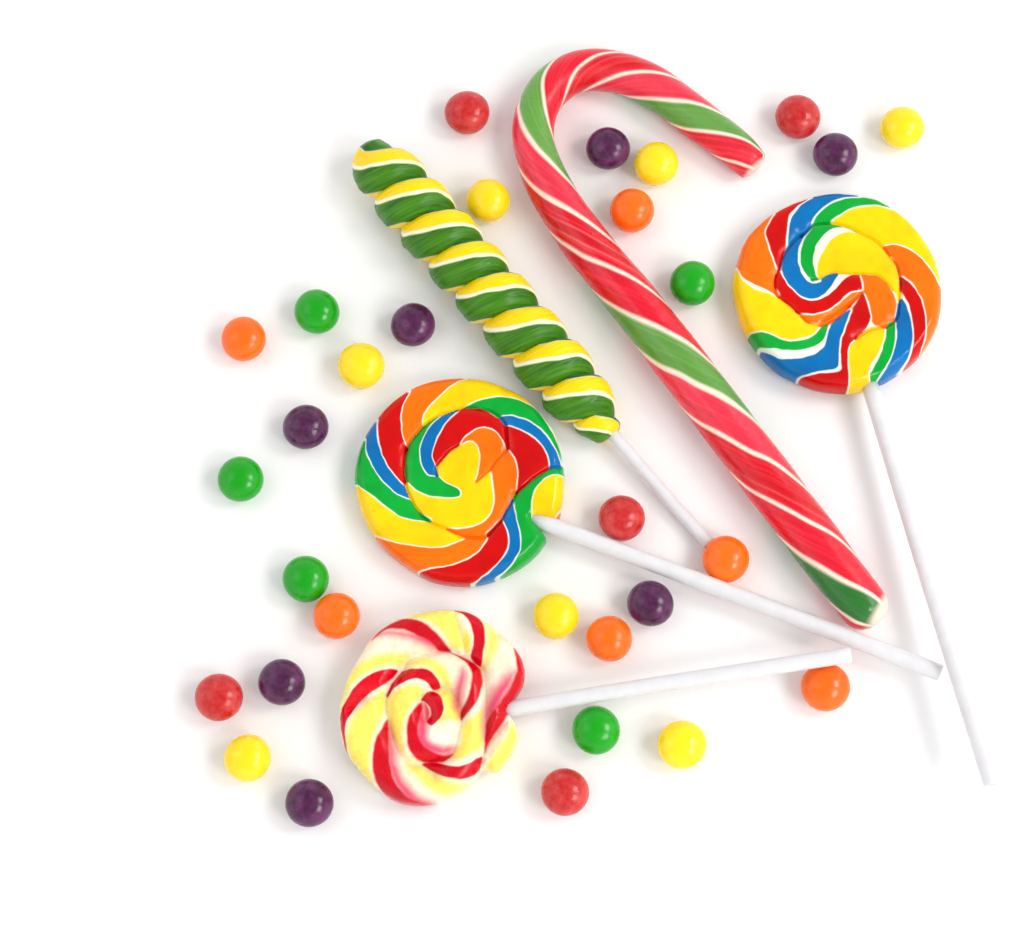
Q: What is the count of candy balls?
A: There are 30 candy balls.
